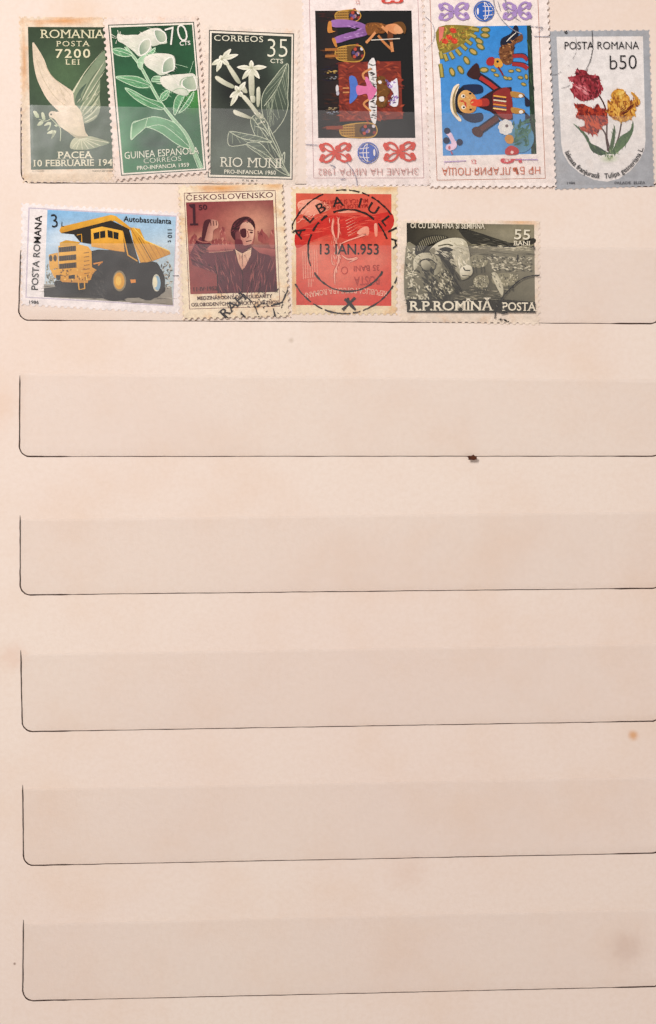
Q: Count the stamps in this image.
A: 10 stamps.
